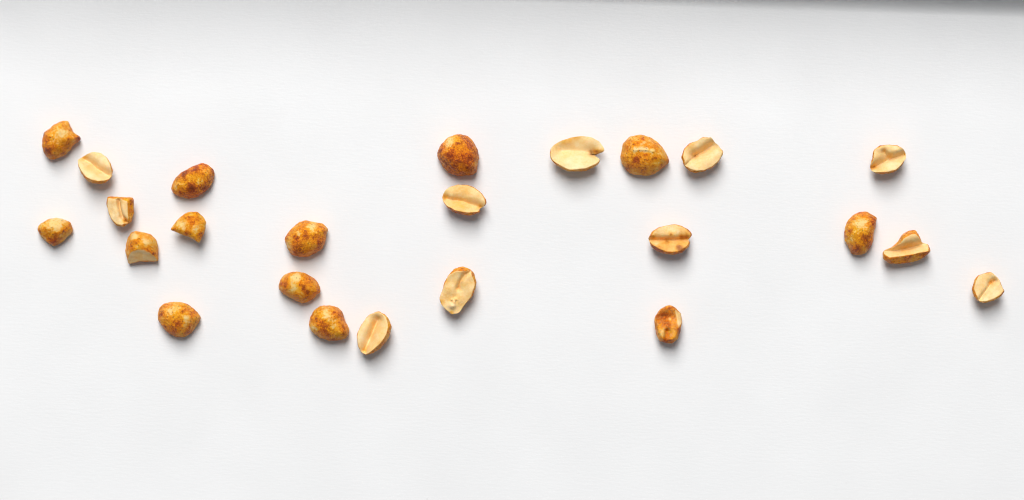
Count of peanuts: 24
